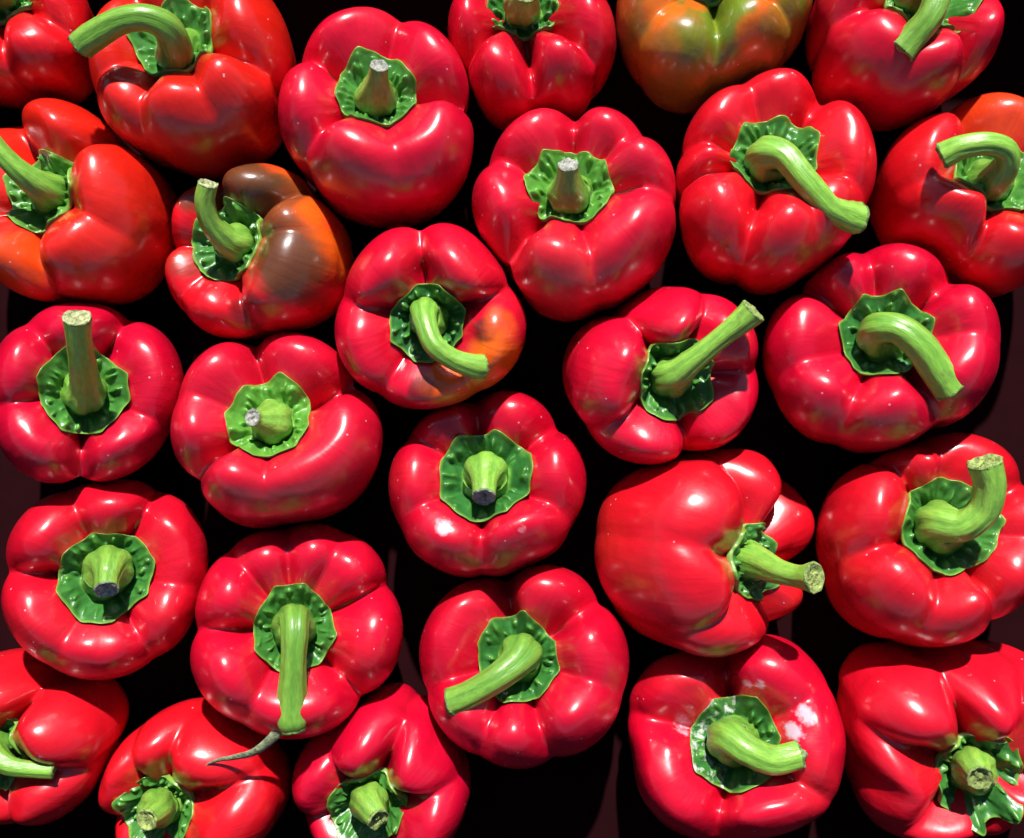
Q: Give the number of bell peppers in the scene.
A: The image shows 27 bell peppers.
